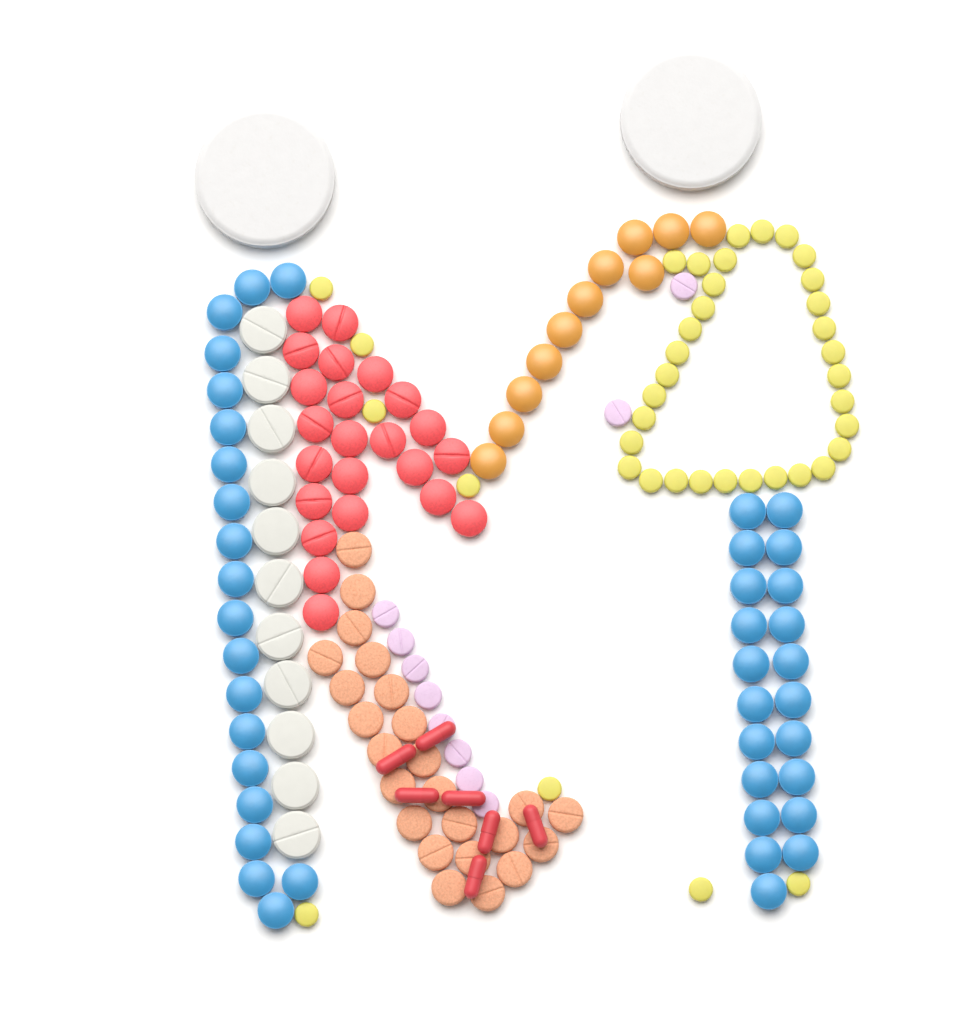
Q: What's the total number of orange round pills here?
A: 11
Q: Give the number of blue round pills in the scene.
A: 41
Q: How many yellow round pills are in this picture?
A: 40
